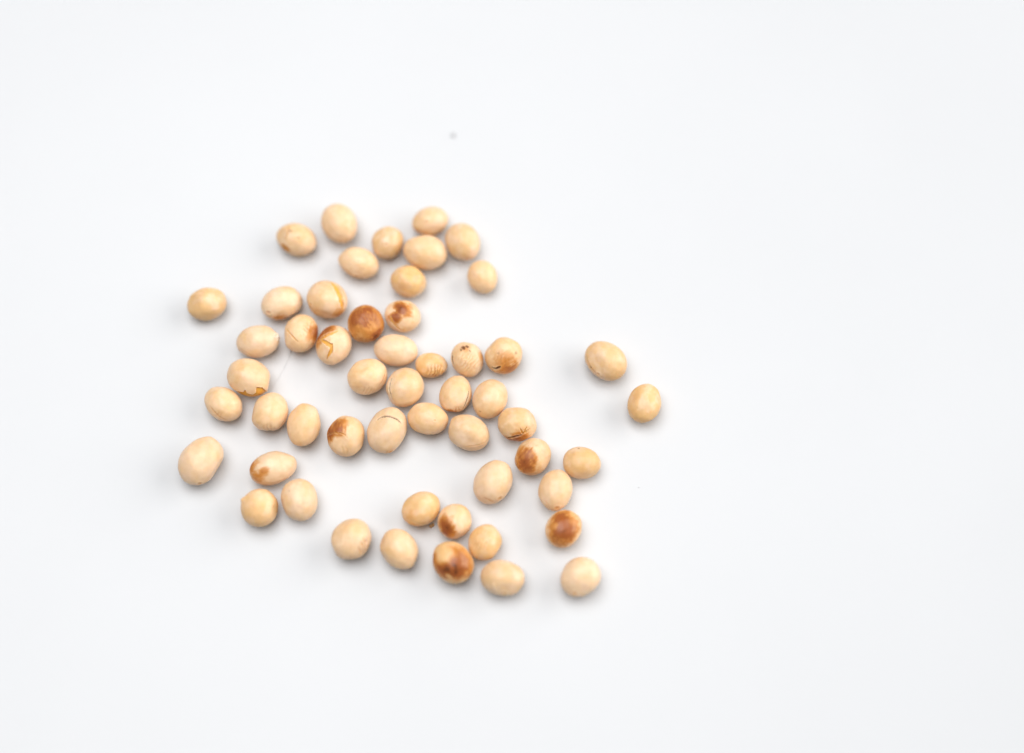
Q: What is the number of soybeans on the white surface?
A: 53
